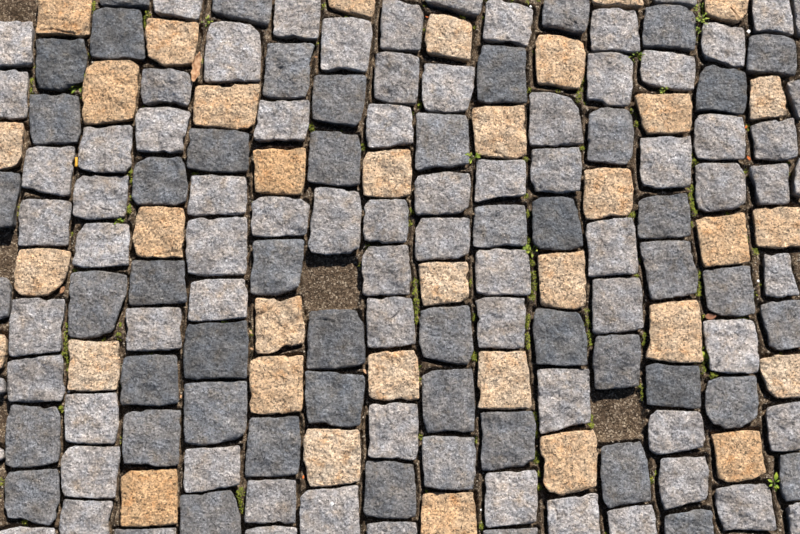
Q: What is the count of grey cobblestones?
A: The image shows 129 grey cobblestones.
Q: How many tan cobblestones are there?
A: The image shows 35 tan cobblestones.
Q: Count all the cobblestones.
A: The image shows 164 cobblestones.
